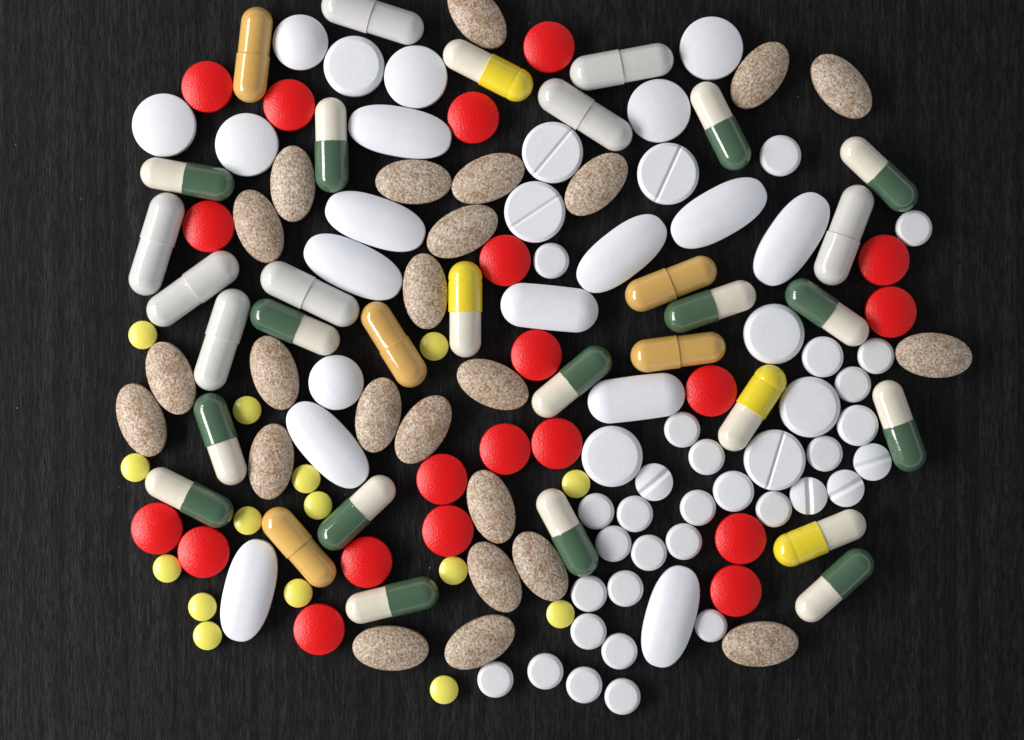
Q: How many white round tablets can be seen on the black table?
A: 46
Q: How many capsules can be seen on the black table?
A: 32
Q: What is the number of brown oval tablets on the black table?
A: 24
